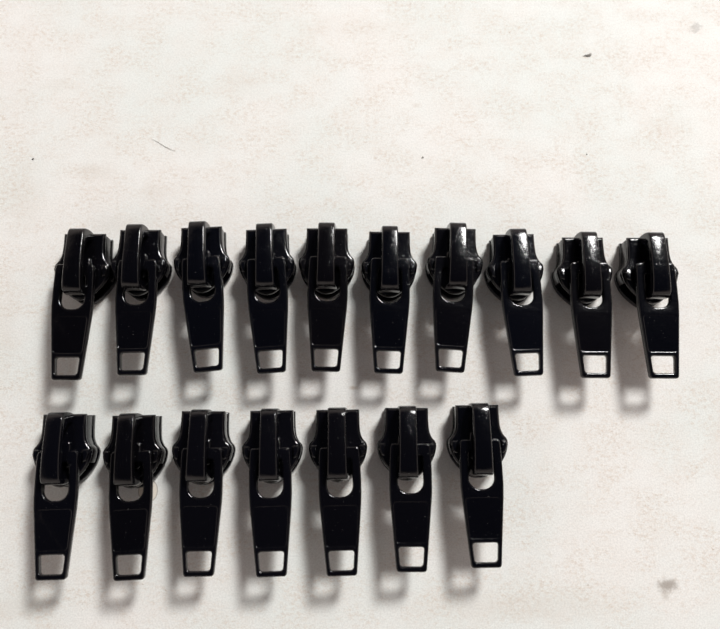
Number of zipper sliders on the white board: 17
